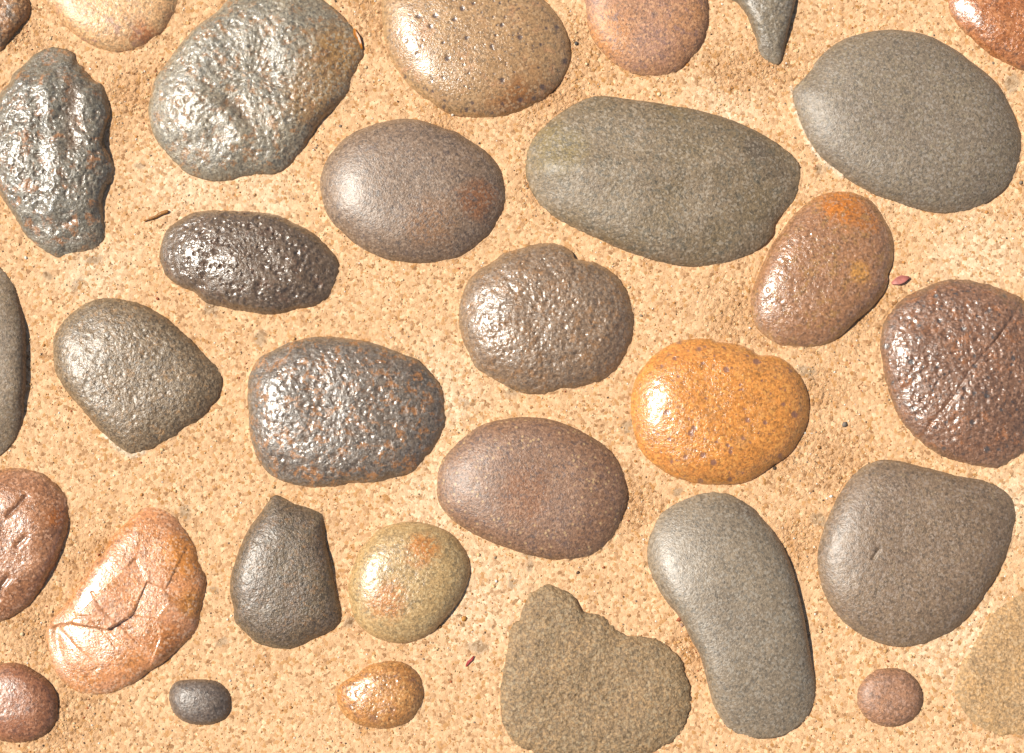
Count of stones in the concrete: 32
